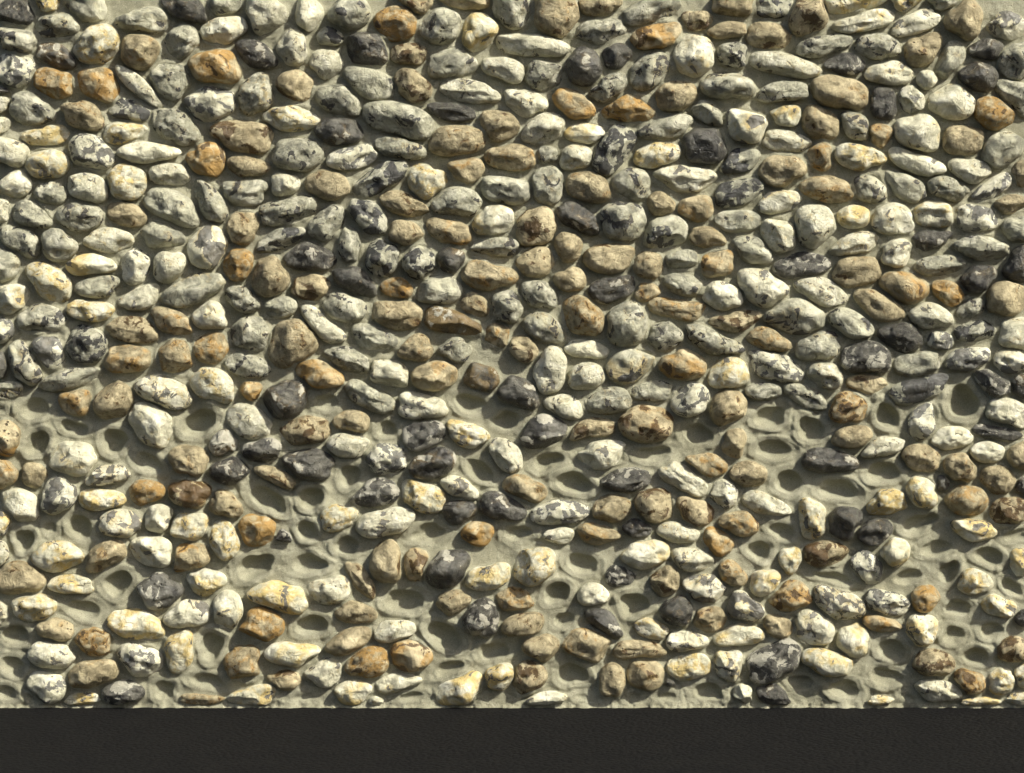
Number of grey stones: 114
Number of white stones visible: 194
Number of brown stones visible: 161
